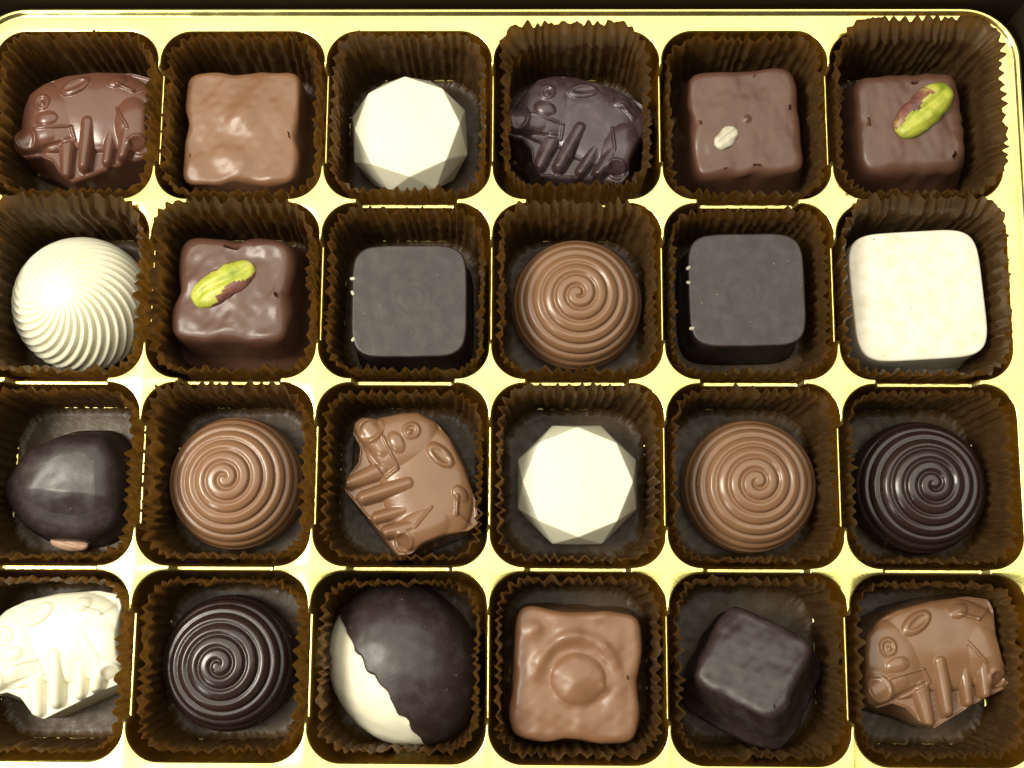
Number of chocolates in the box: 24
